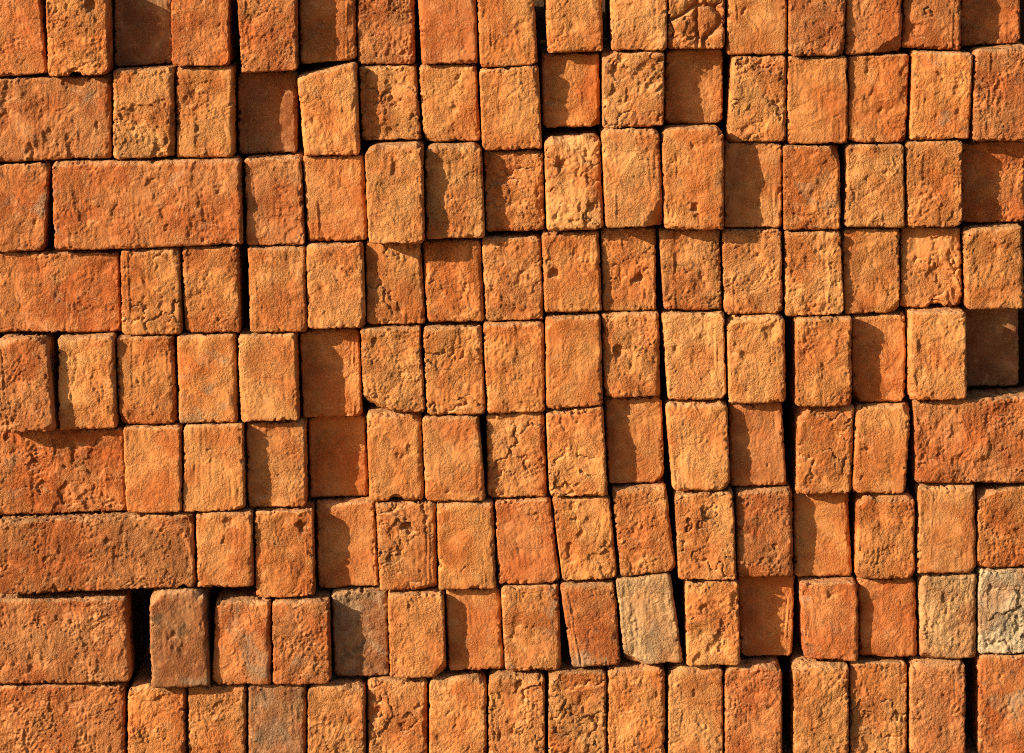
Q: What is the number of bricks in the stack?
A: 143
